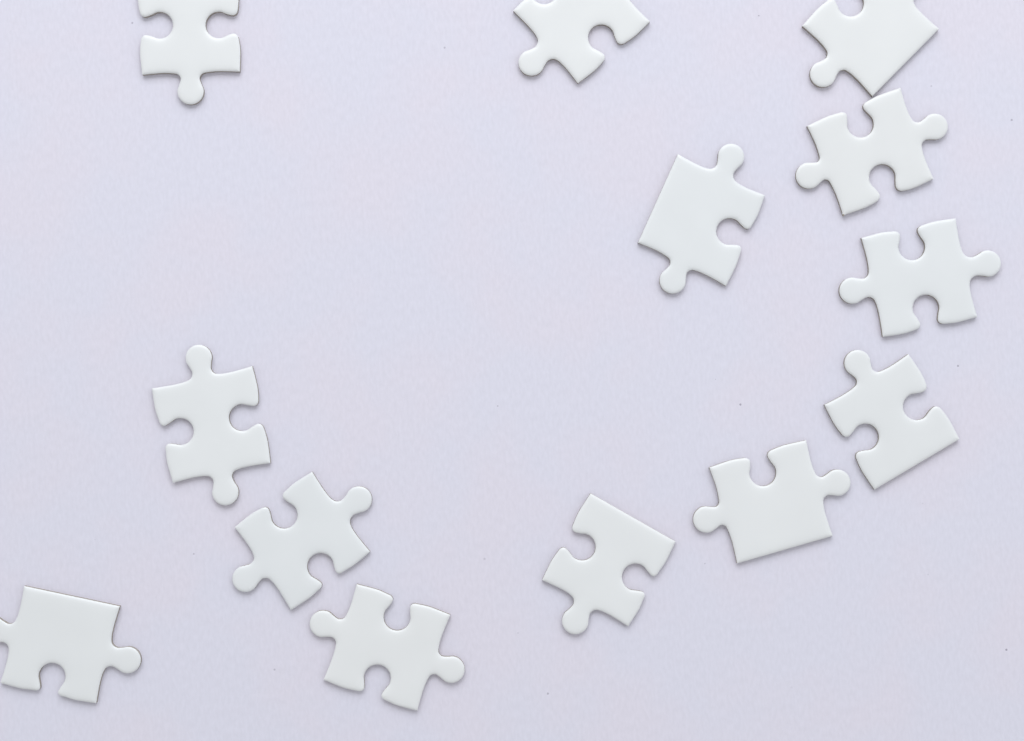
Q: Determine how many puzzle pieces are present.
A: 13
